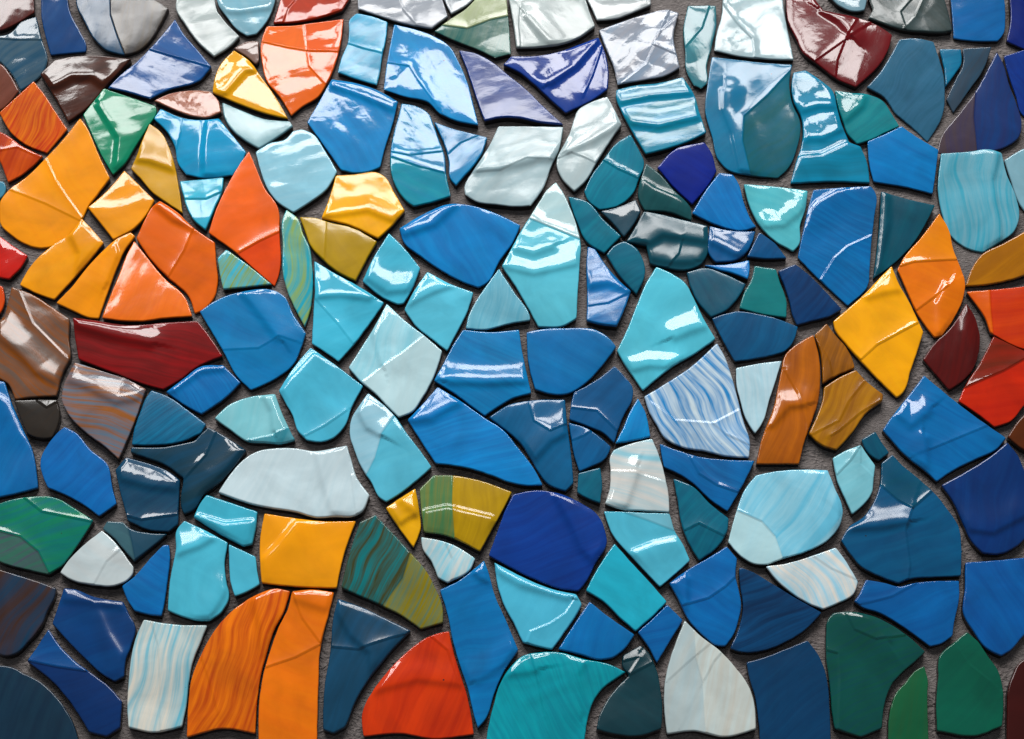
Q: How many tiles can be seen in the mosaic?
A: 182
